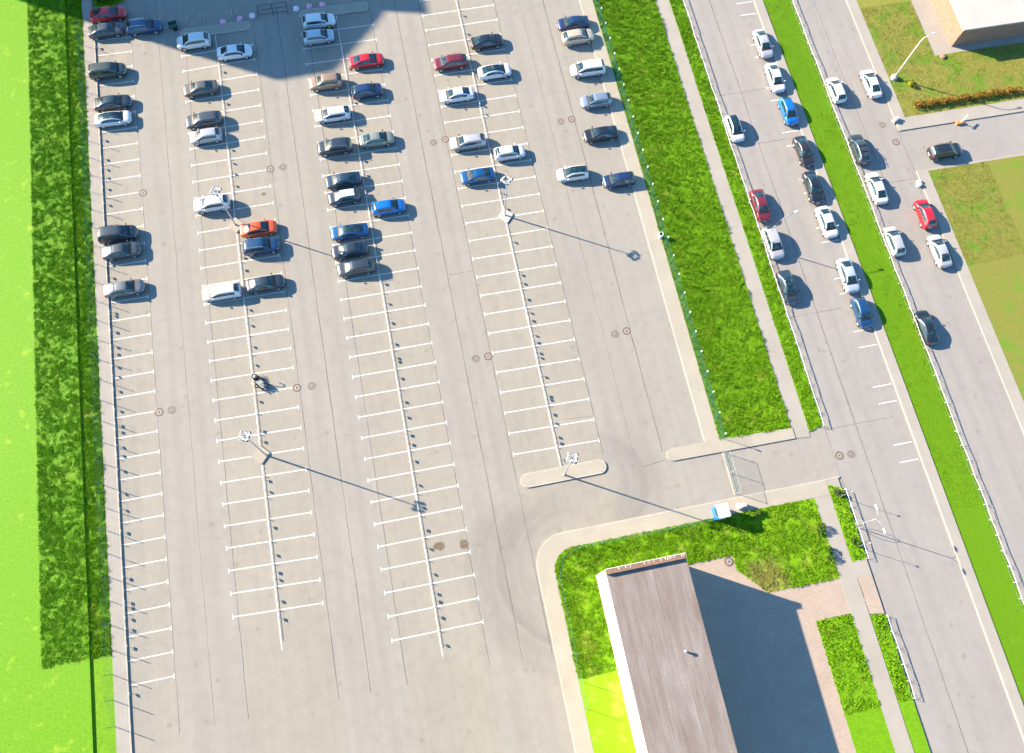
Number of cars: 68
